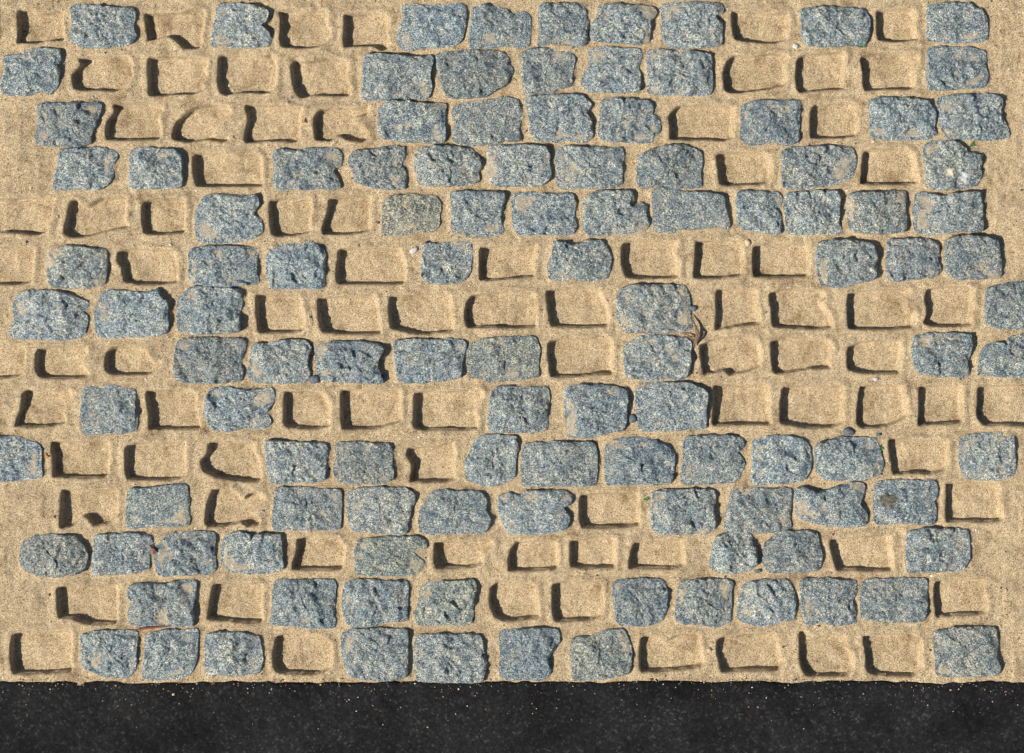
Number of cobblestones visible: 114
